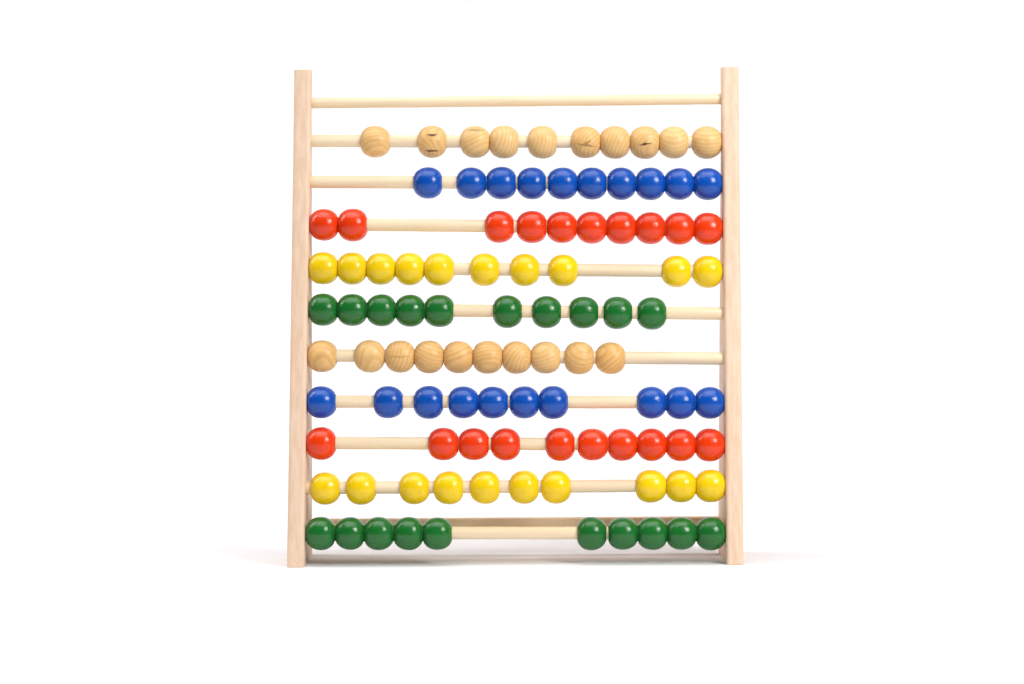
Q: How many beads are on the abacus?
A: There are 100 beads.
